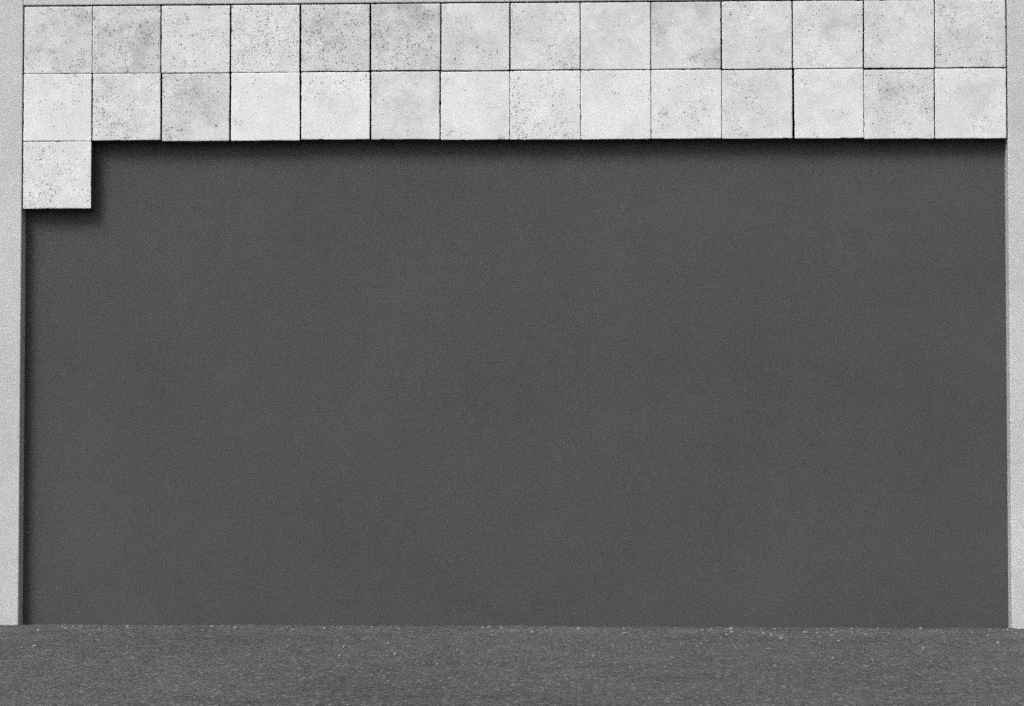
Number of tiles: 29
